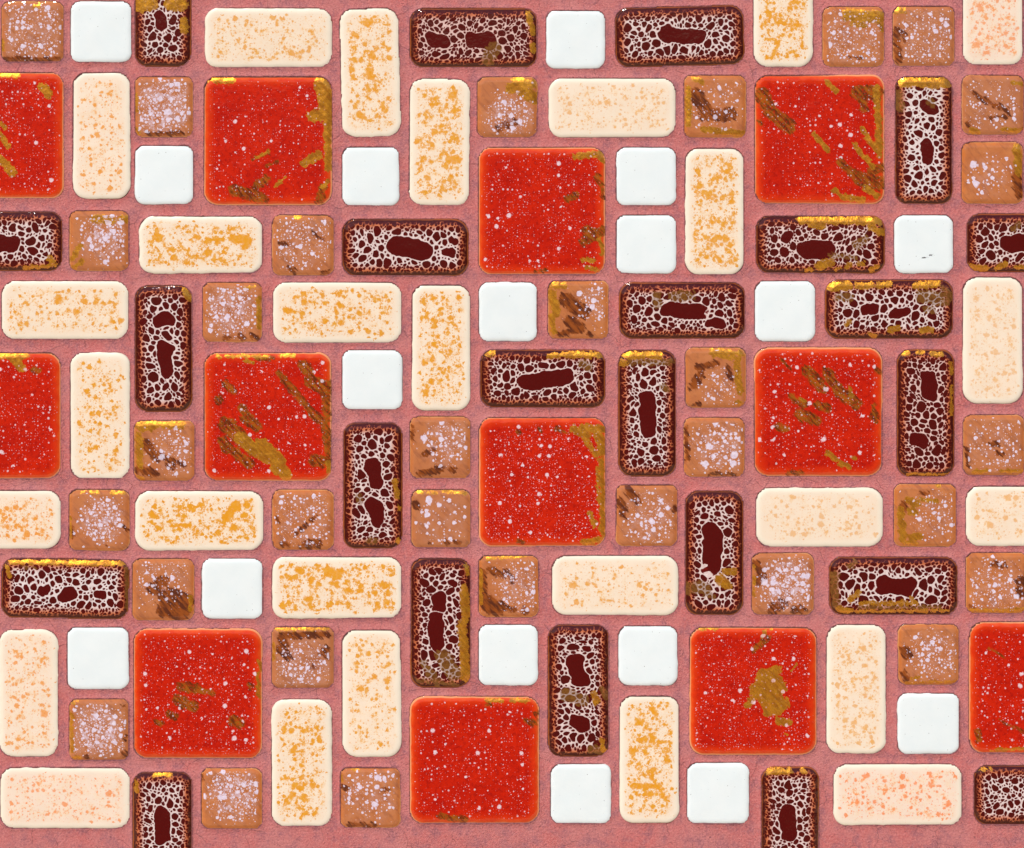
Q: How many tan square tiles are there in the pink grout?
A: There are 31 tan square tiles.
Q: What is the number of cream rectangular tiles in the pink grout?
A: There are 27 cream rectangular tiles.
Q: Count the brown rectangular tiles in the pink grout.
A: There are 23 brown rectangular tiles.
